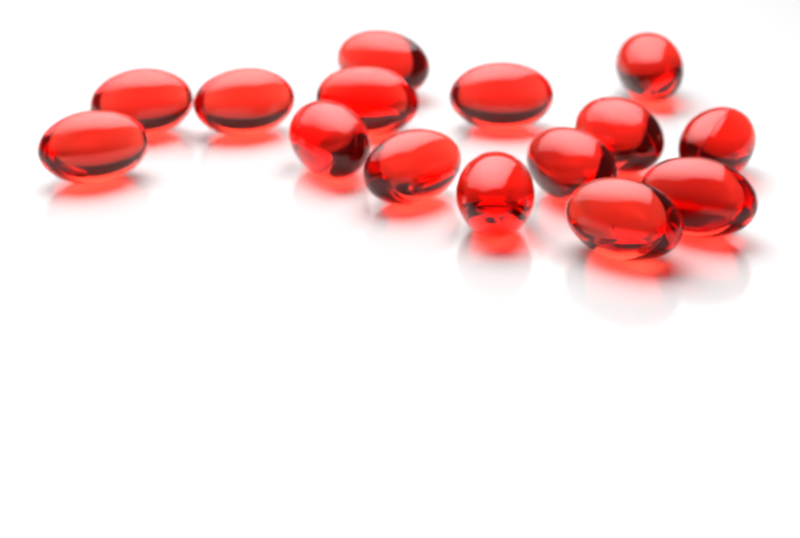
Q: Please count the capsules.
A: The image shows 15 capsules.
